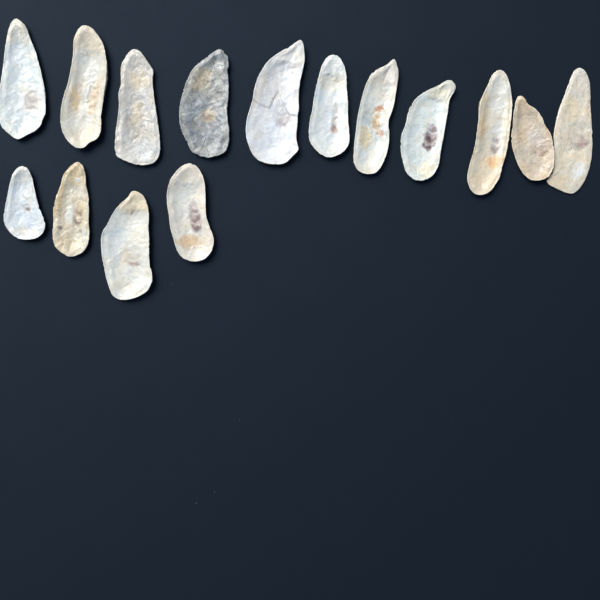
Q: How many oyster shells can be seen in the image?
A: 15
